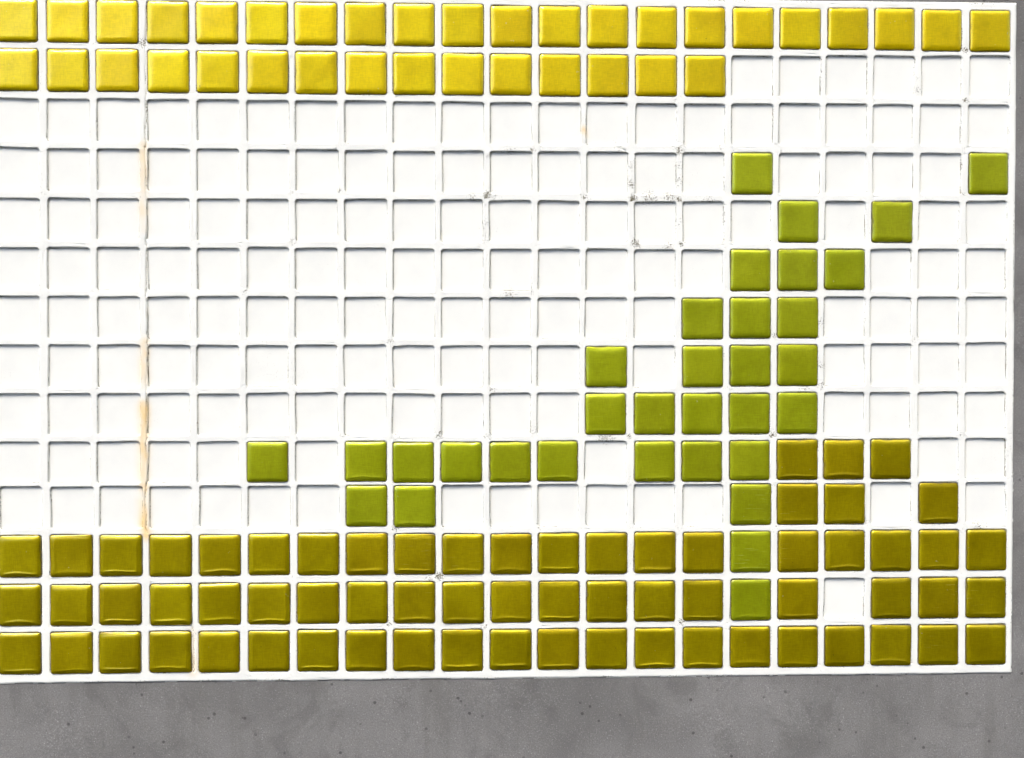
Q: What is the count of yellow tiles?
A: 36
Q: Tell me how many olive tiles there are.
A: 66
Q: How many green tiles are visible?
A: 33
